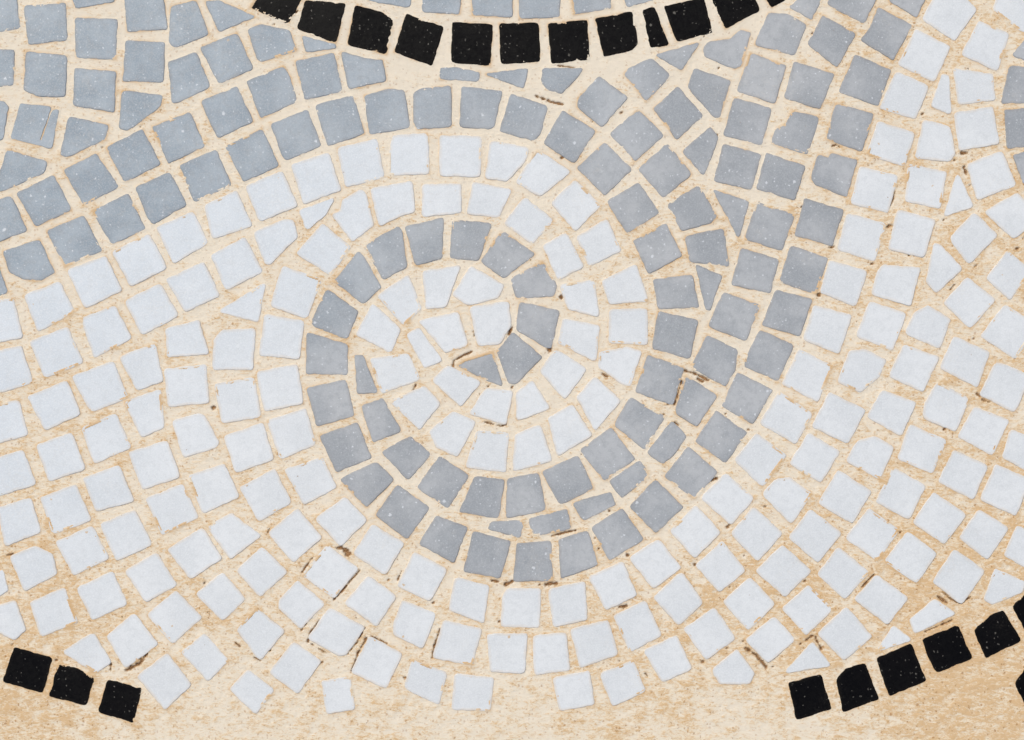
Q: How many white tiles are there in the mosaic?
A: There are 198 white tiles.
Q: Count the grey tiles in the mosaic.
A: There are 137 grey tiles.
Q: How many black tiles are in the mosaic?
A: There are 22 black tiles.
